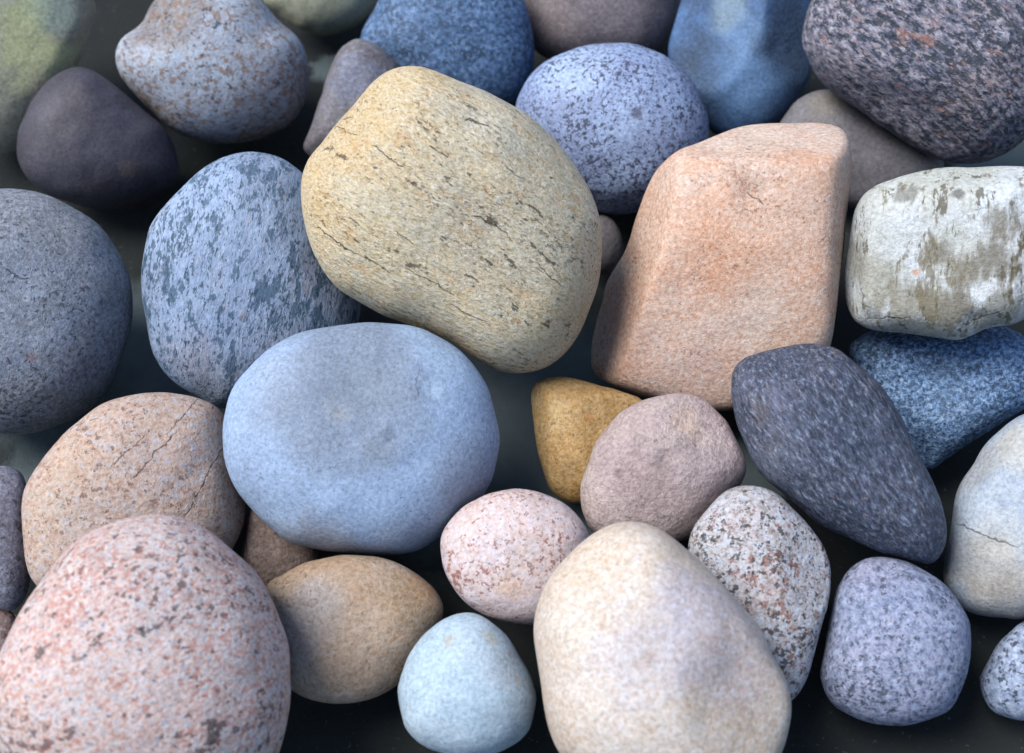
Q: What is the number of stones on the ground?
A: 35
